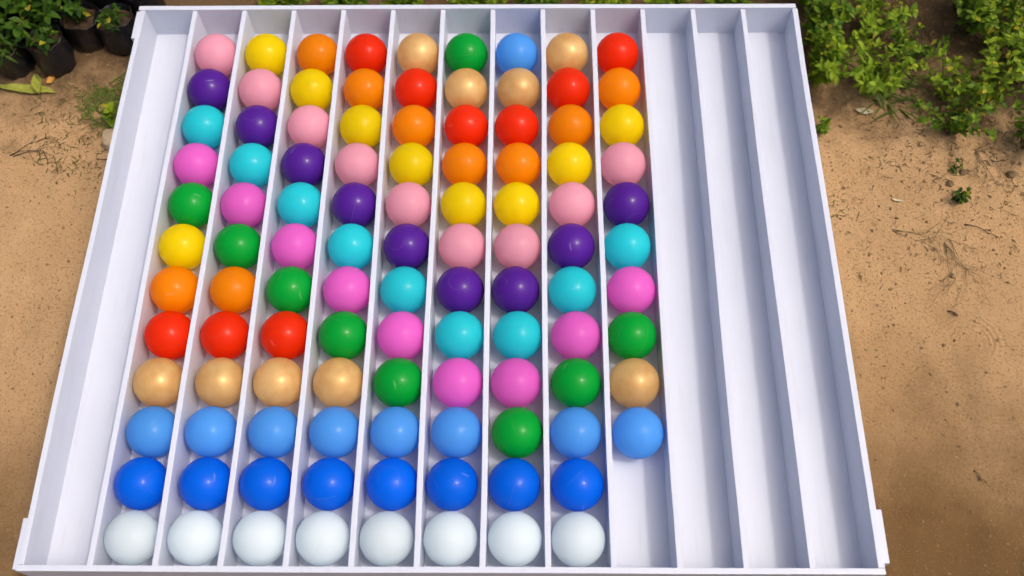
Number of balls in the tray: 106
